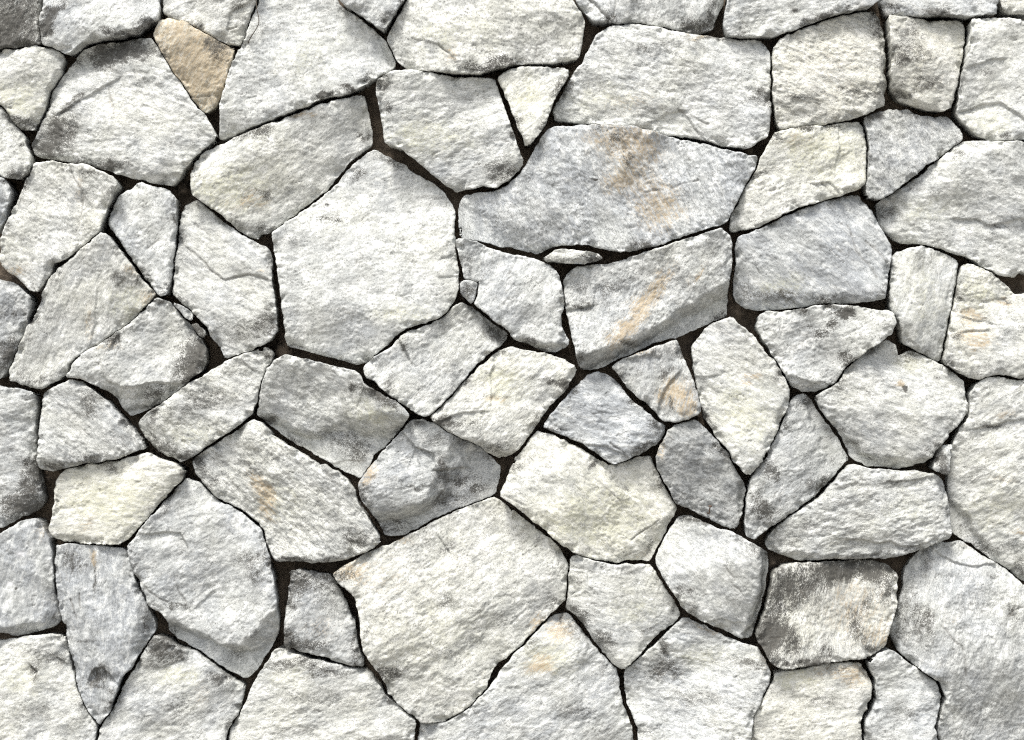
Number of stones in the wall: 78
